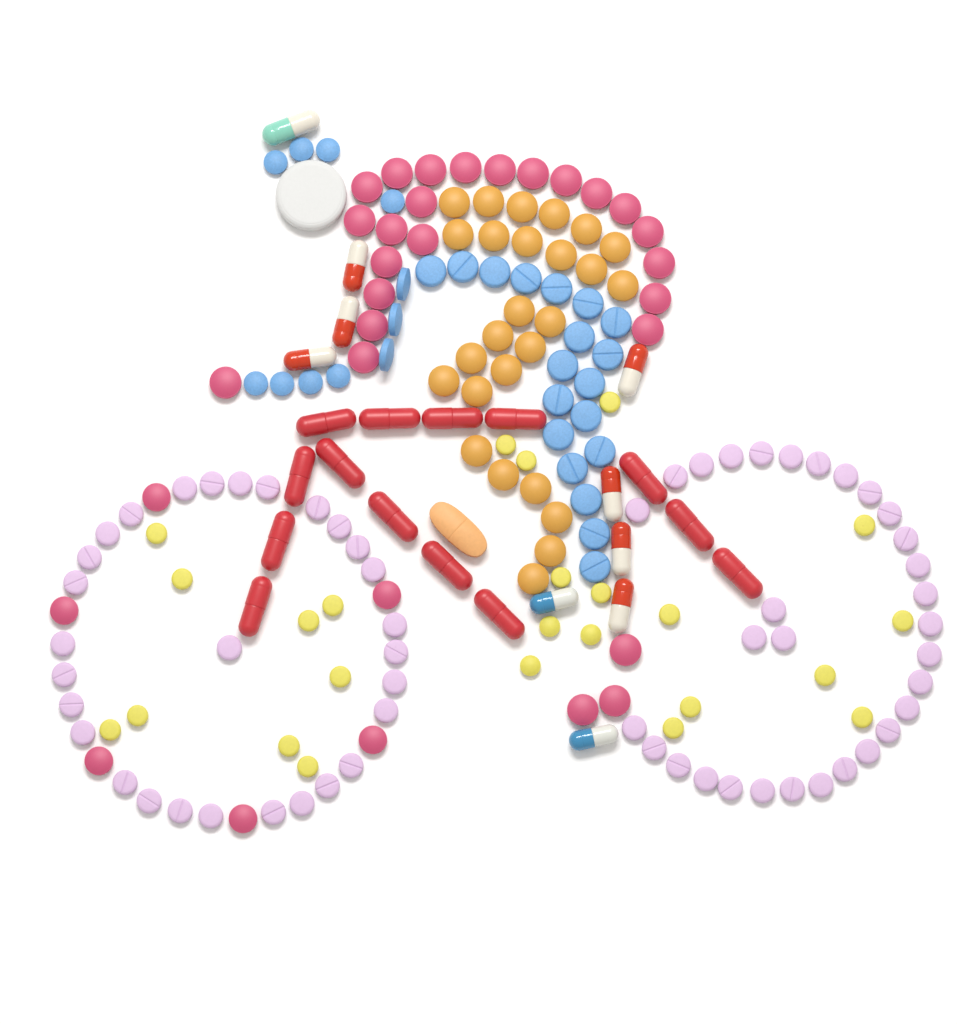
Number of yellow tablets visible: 24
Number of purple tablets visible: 60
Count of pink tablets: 31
